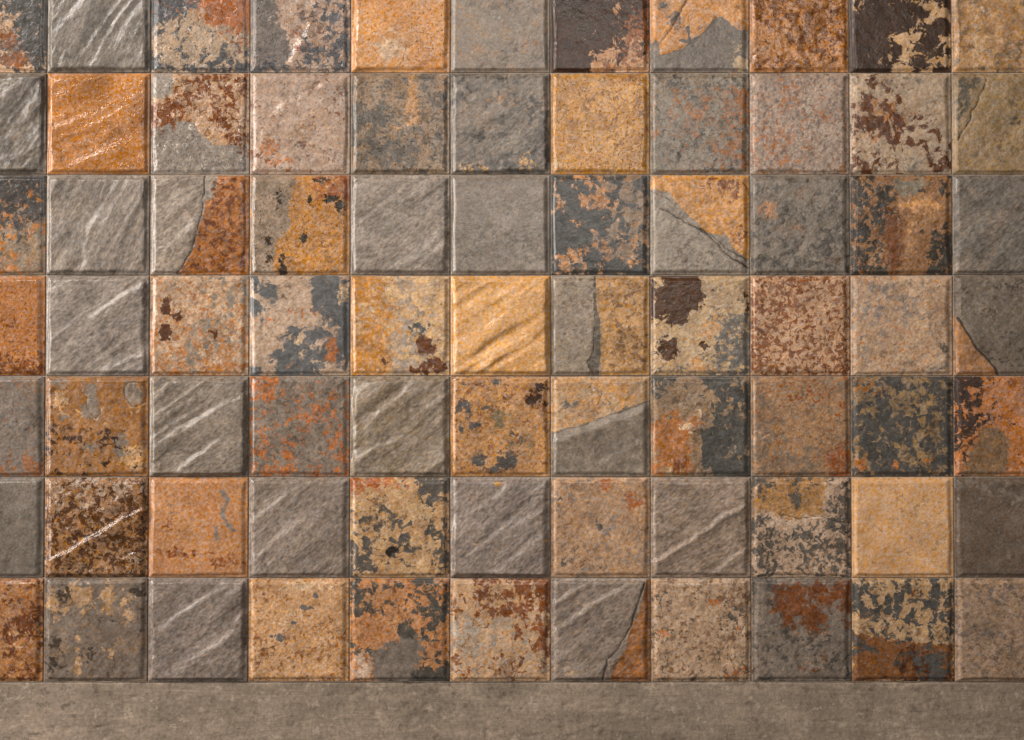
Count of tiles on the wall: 77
